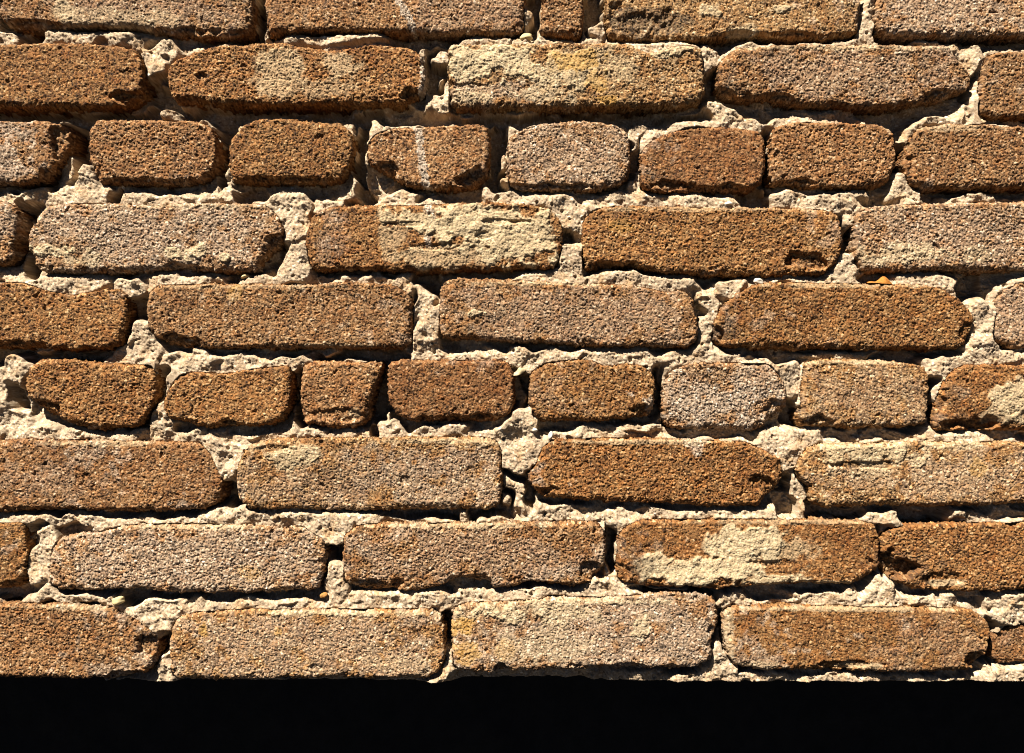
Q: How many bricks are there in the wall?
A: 50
